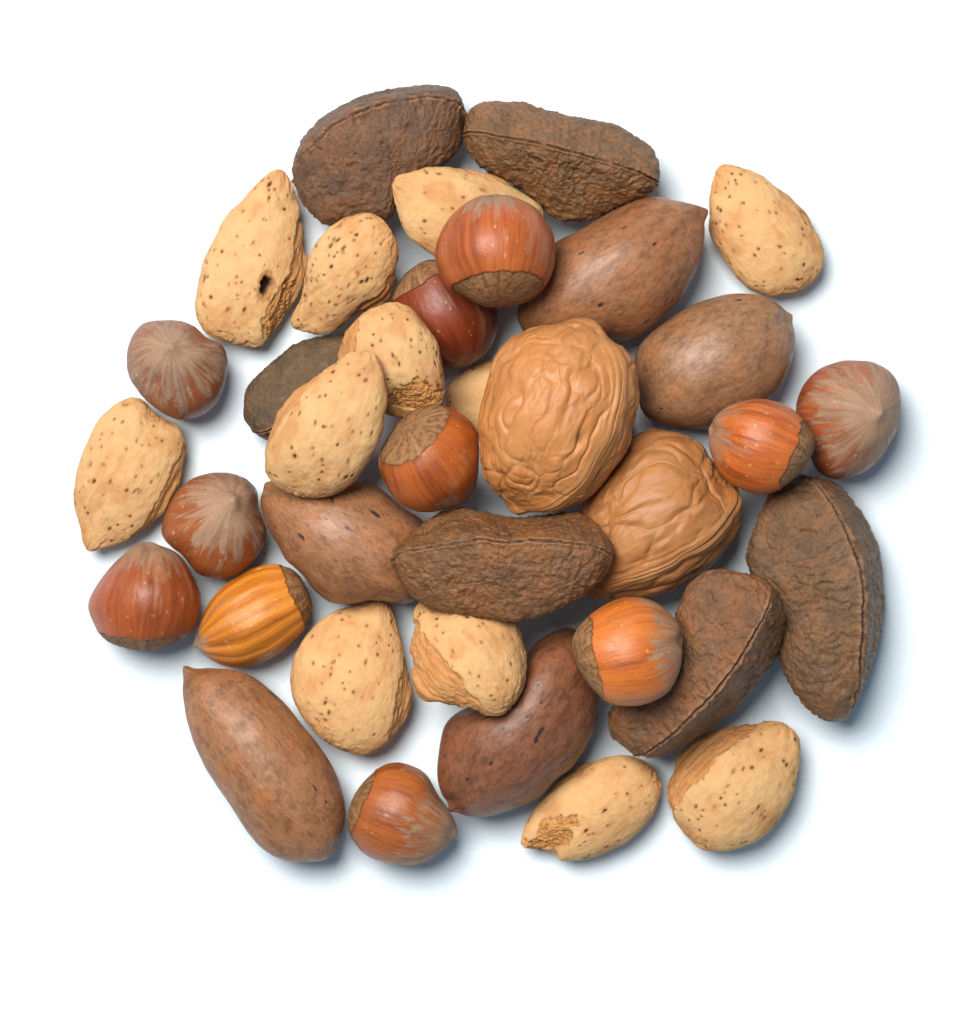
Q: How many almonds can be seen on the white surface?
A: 12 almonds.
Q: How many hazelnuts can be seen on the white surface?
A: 11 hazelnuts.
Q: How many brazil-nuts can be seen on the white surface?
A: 6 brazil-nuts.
